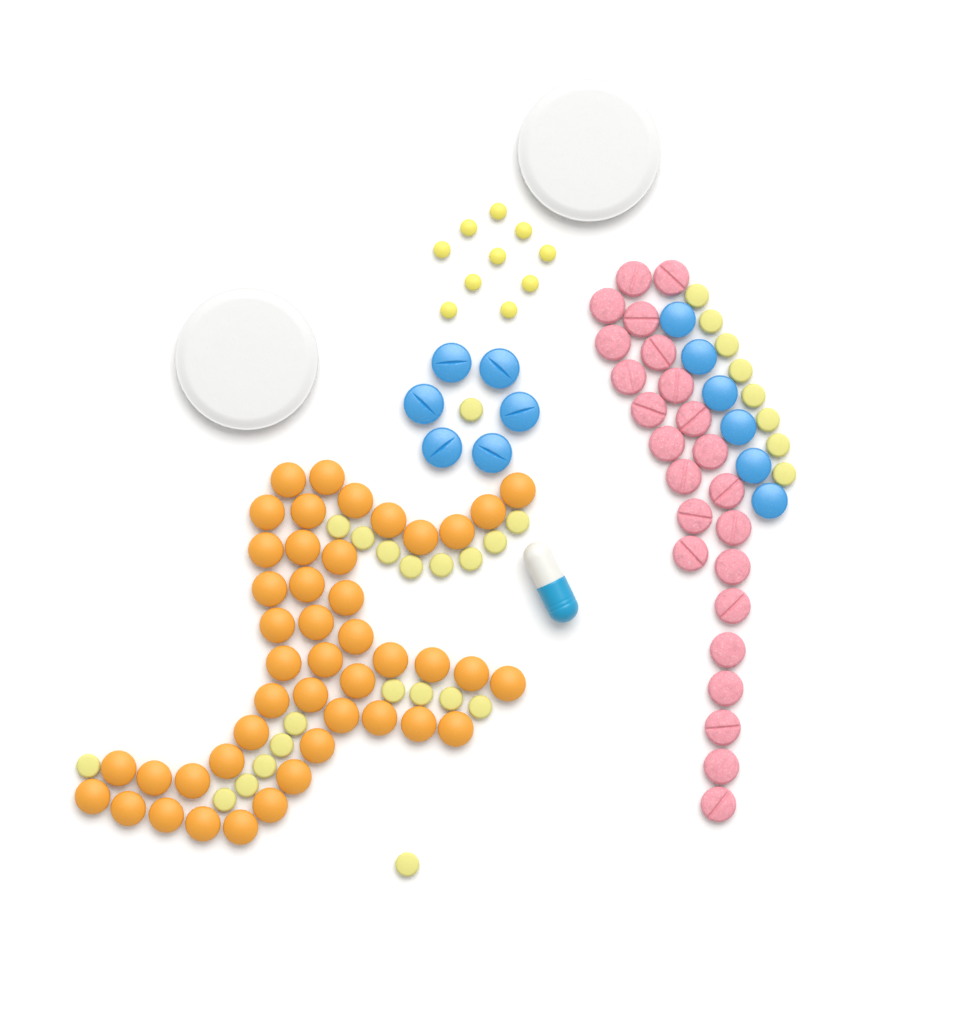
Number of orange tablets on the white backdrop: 45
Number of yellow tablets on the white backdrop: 38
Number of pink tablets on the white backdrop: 24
